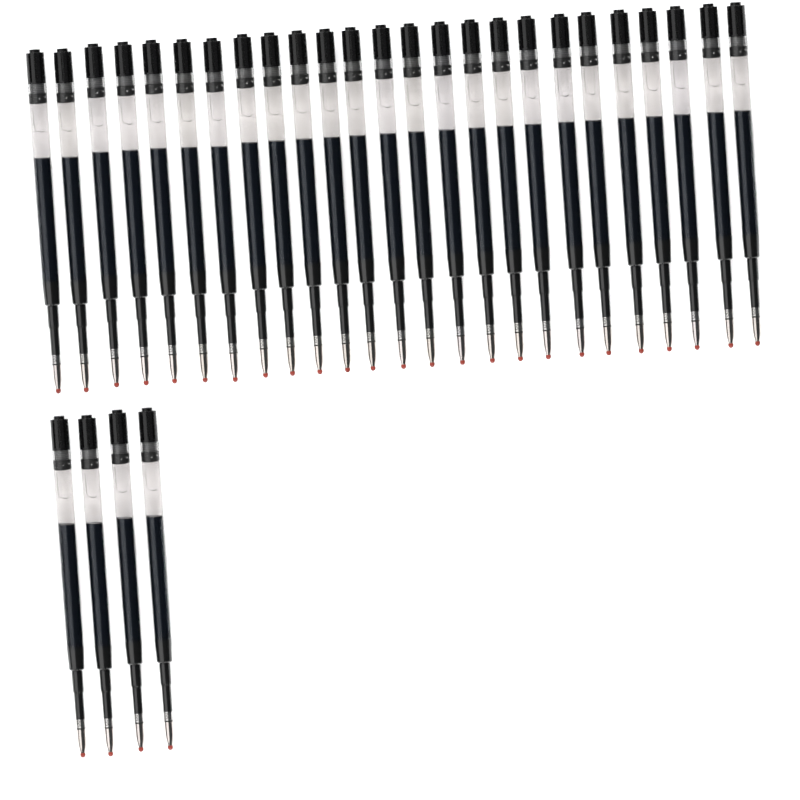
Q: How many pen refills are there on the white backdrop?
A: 29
